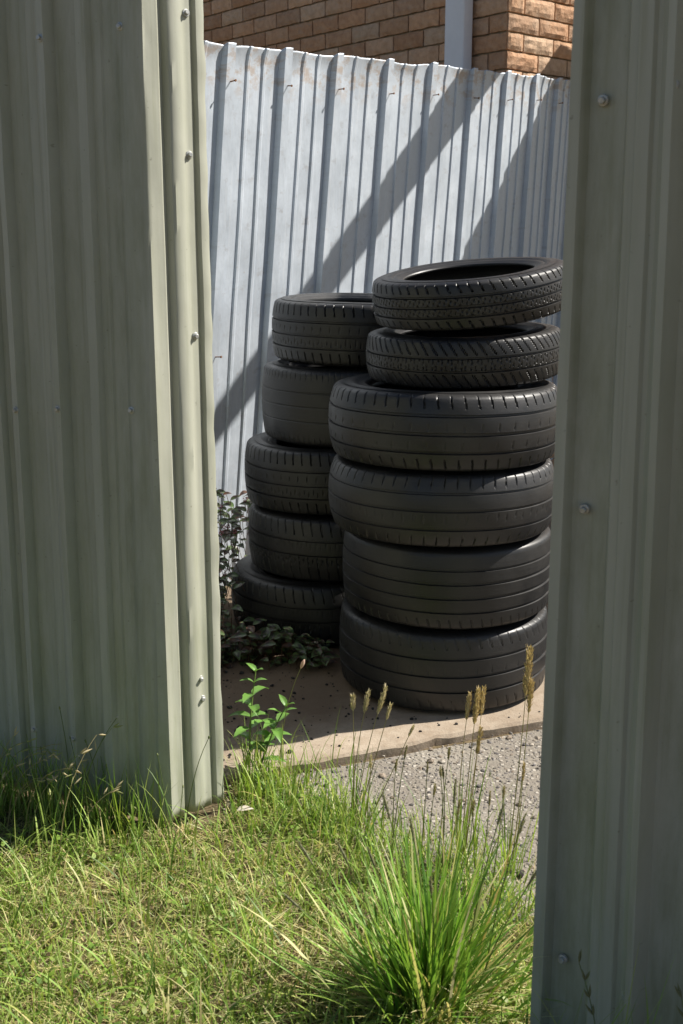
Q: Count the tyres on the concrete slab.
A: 11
